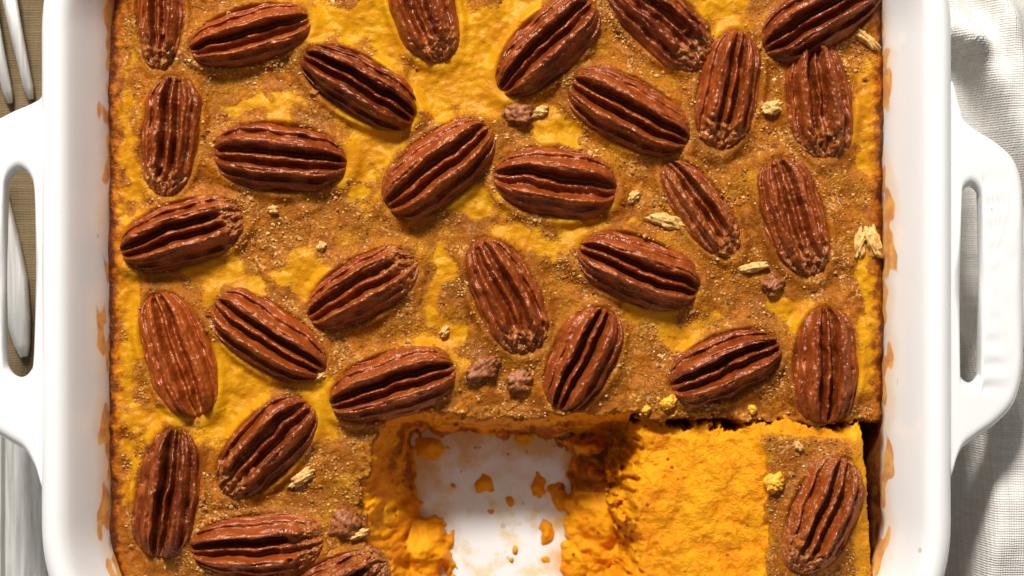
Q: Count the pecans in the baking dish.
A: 31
